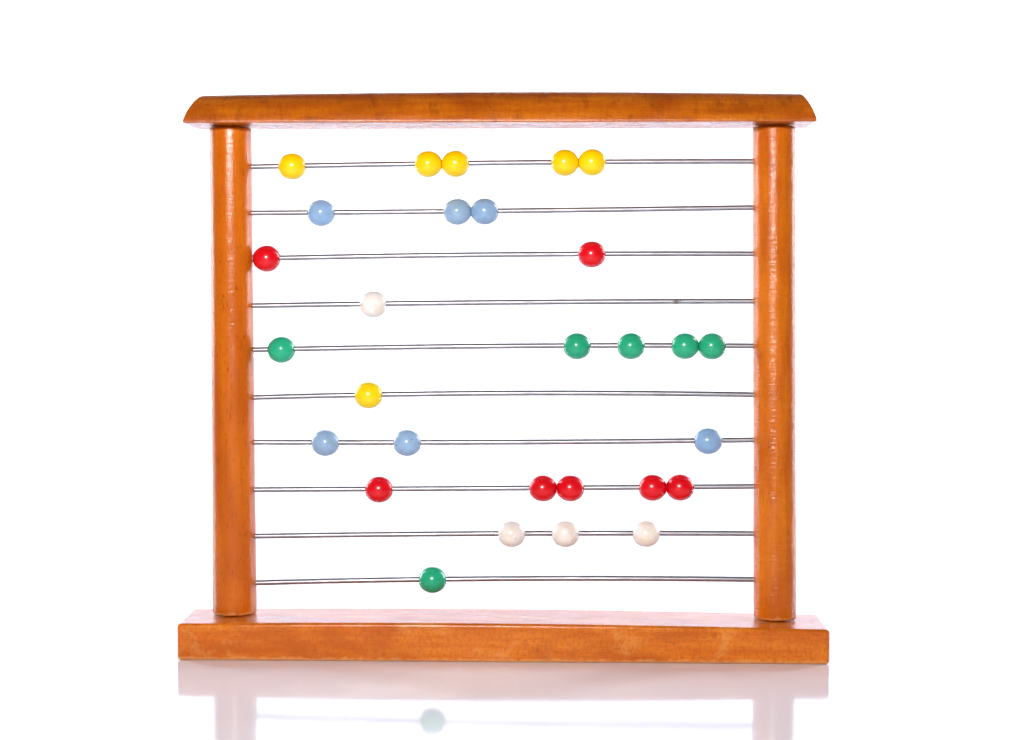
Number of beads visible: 29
